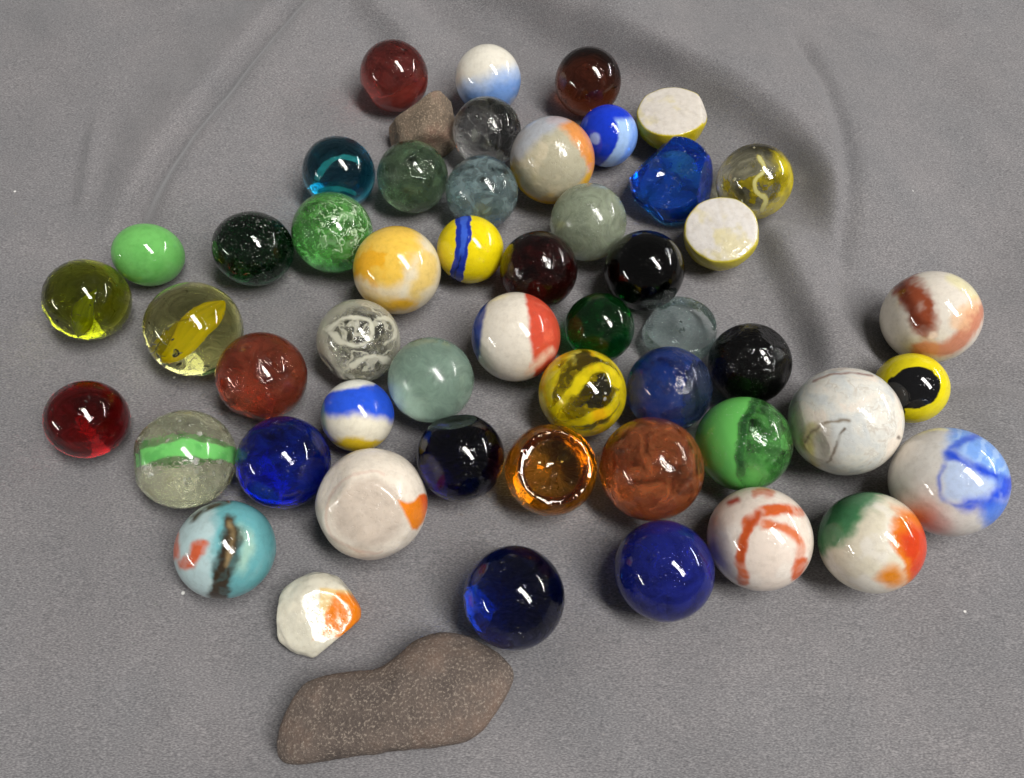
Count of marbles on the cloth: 51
